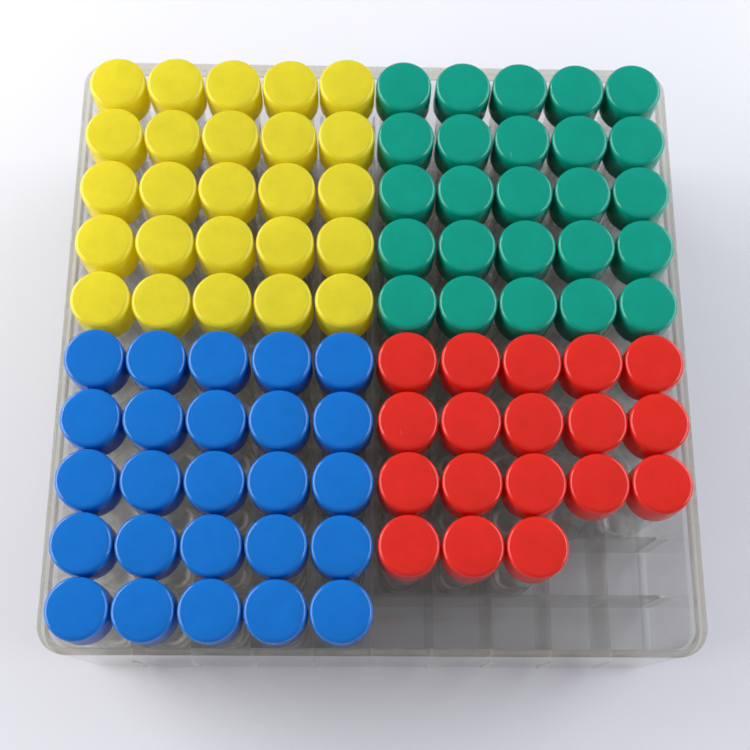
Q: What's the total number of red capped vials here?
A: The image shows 18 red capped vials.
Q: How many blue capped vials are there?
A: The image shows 25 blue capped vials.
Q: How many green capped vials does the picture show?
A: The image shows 25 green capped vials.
